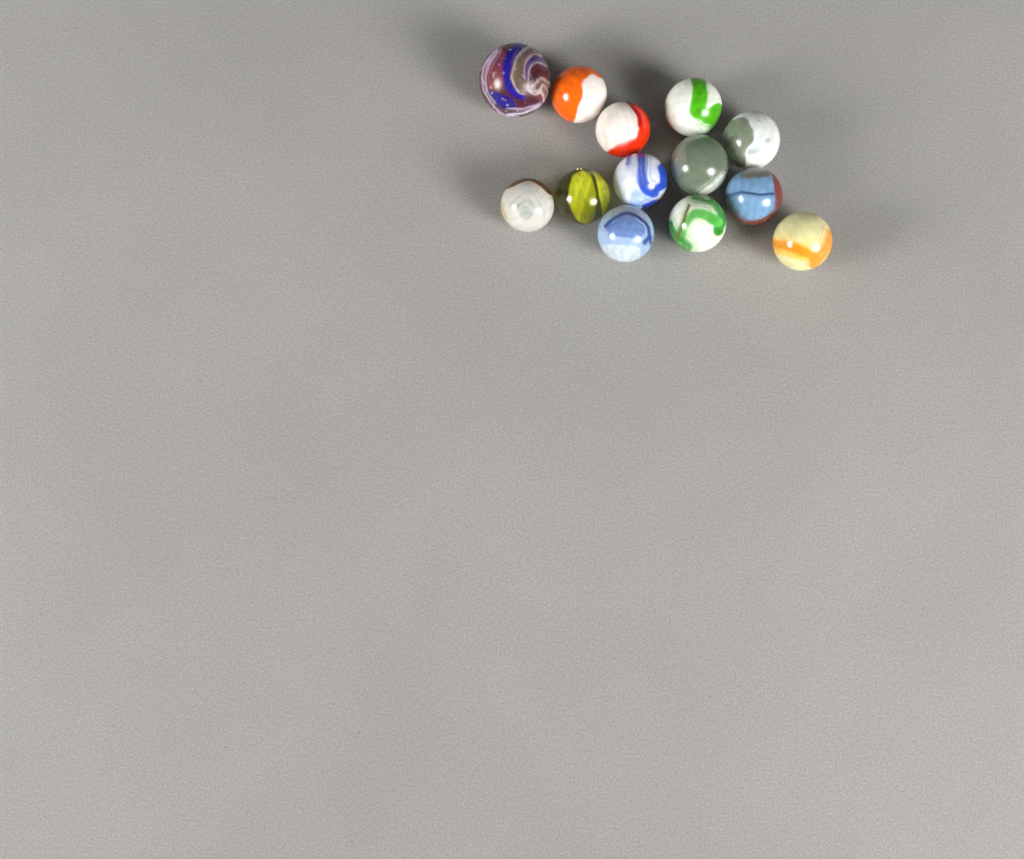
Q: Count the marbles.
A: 13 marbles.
